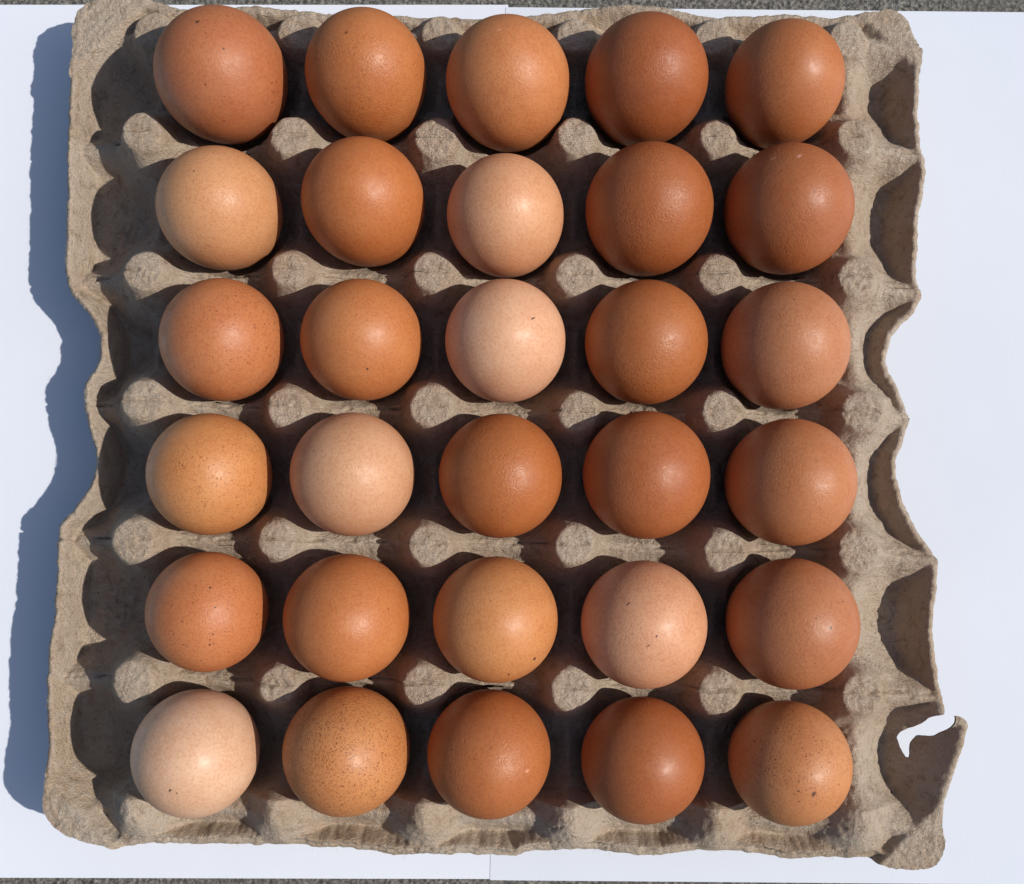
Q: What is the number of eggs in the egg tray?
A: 30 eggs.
